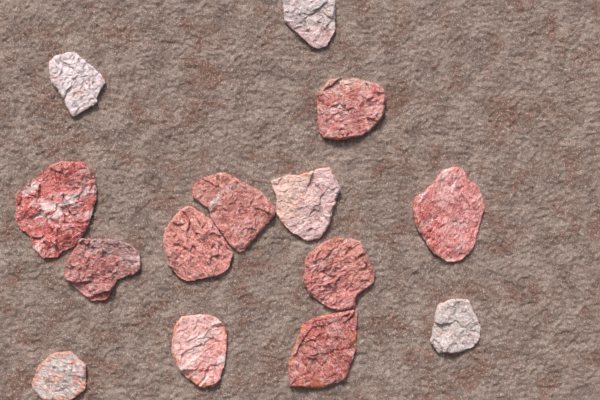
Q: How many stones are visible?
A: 14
